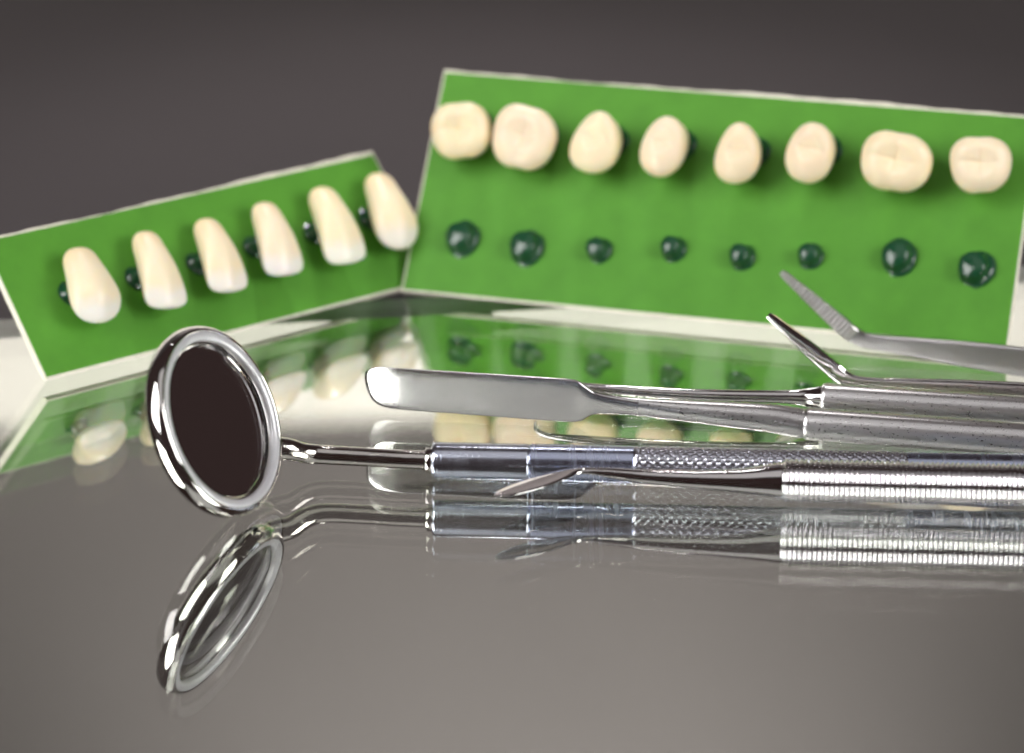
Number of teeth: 14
